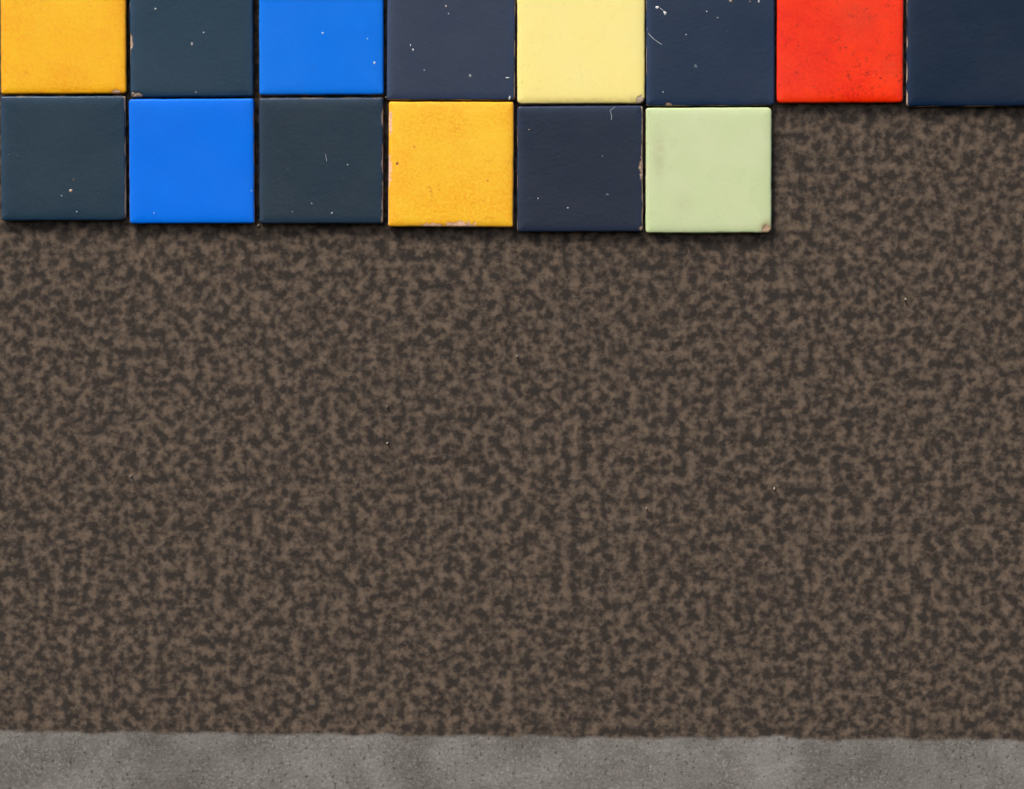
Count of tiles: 14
